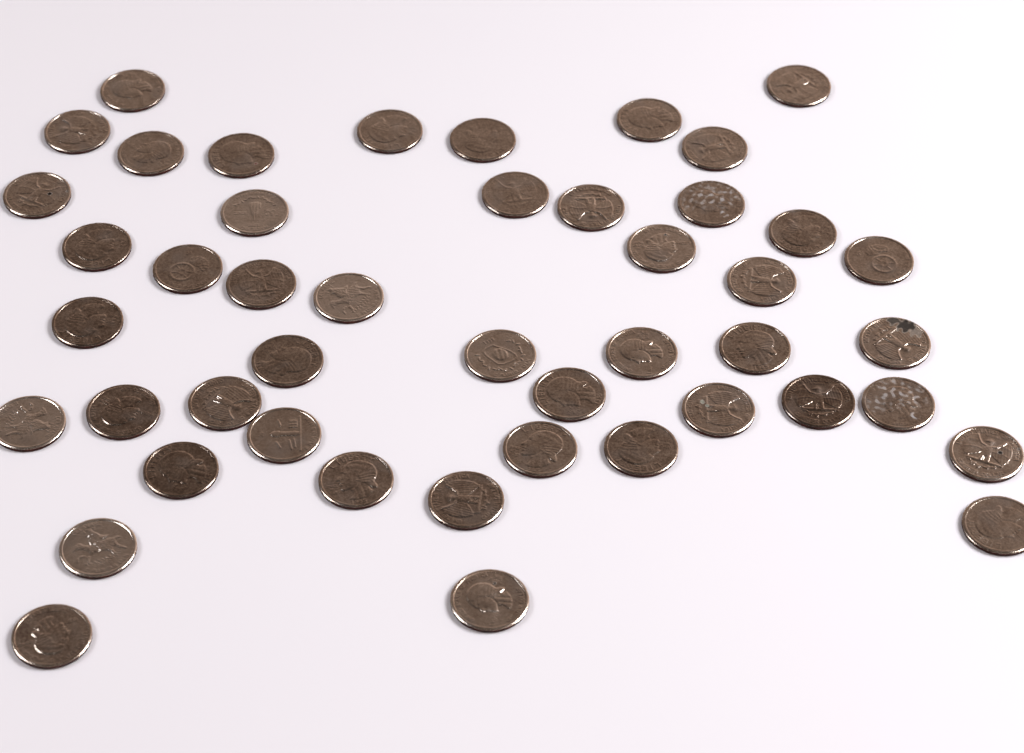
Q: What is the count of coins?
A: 46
